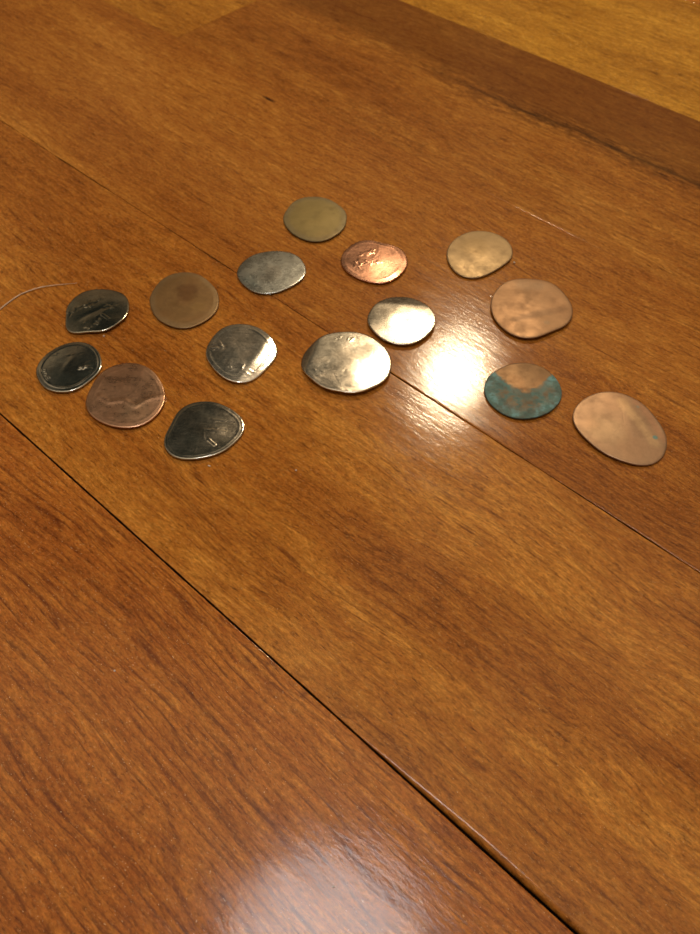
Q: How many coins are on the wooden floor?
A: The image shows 15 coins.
